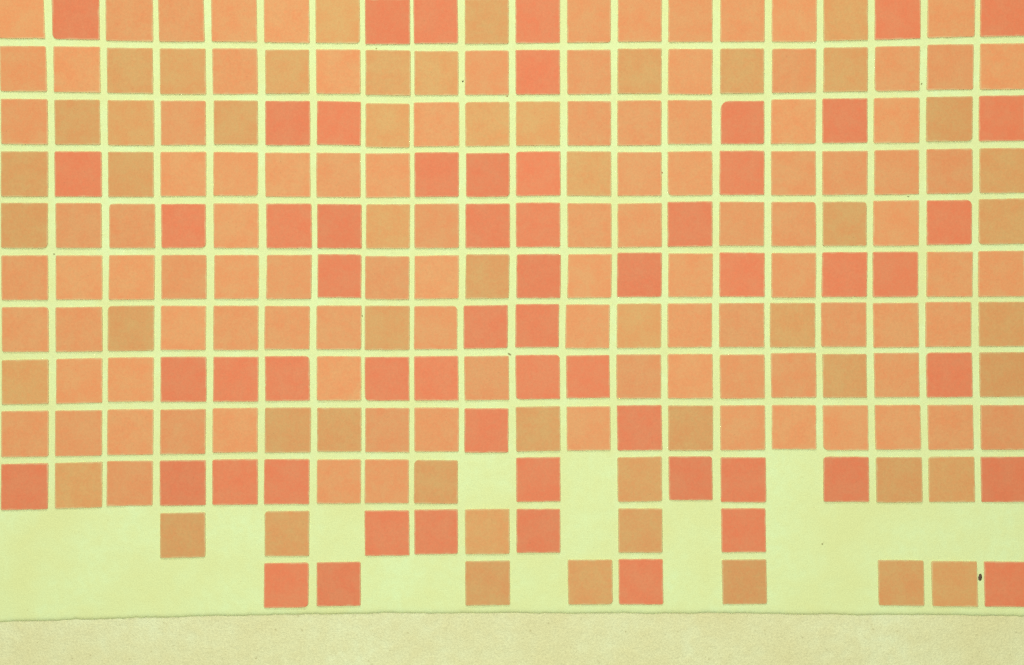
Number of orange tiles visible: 102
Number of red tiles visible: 59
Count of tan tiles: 53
